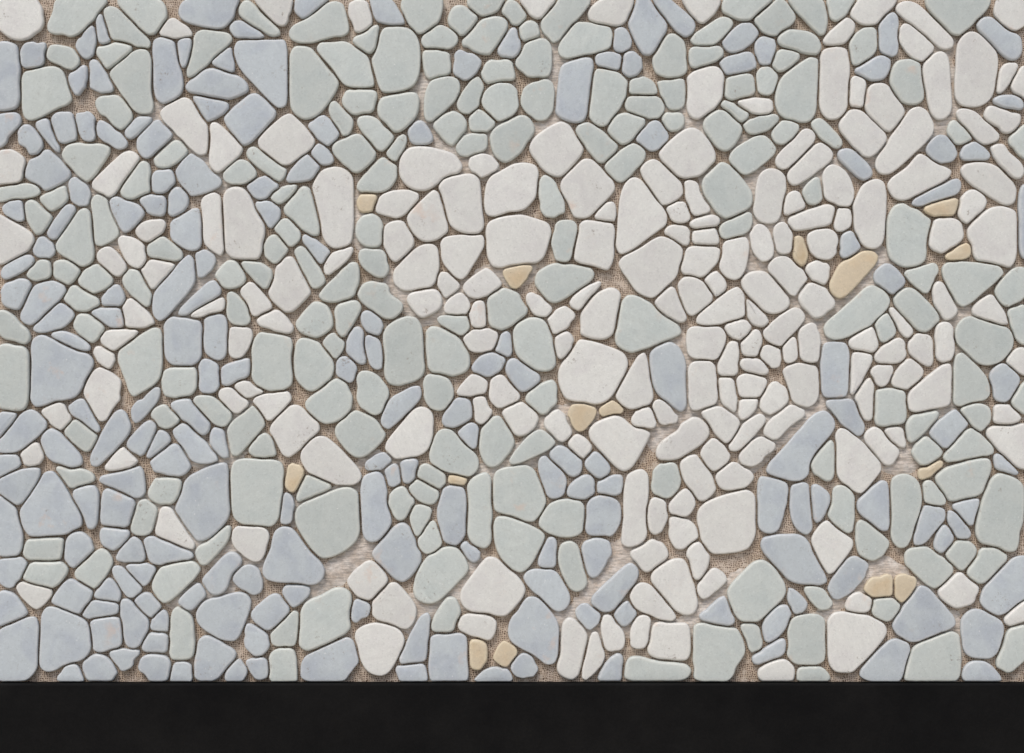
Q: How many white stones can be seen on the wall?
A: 200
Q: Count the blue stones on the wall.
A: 200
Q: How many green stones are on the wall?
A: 200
